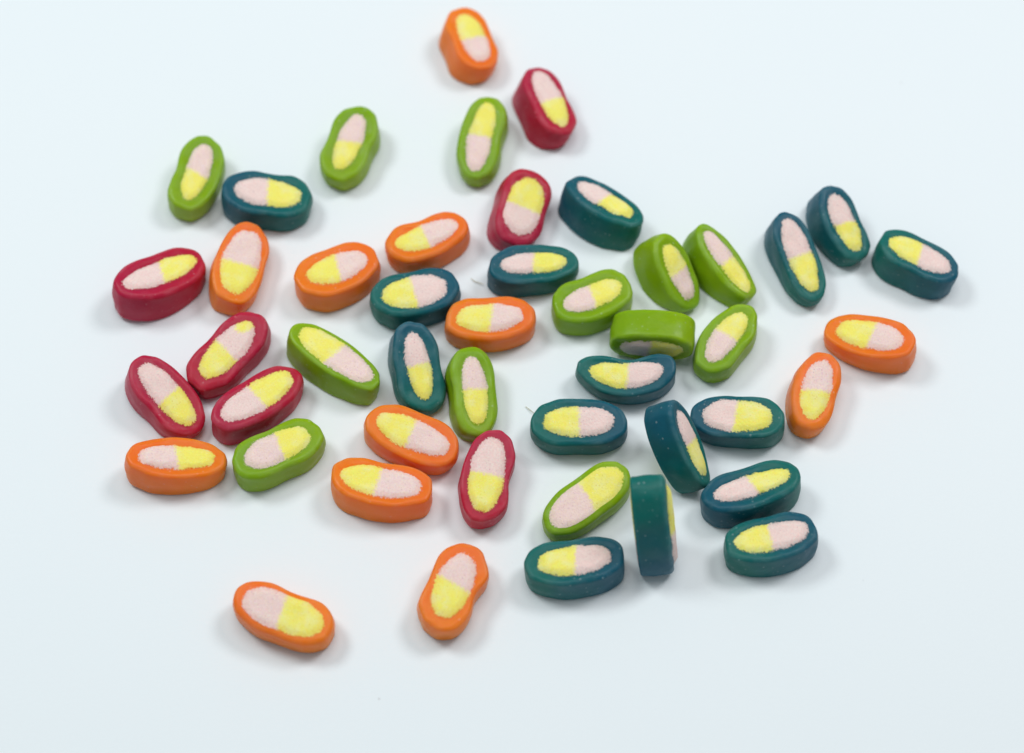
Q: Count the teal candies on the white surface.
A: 16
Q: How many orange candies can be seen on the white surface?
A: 12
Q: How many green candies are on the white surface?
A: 12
